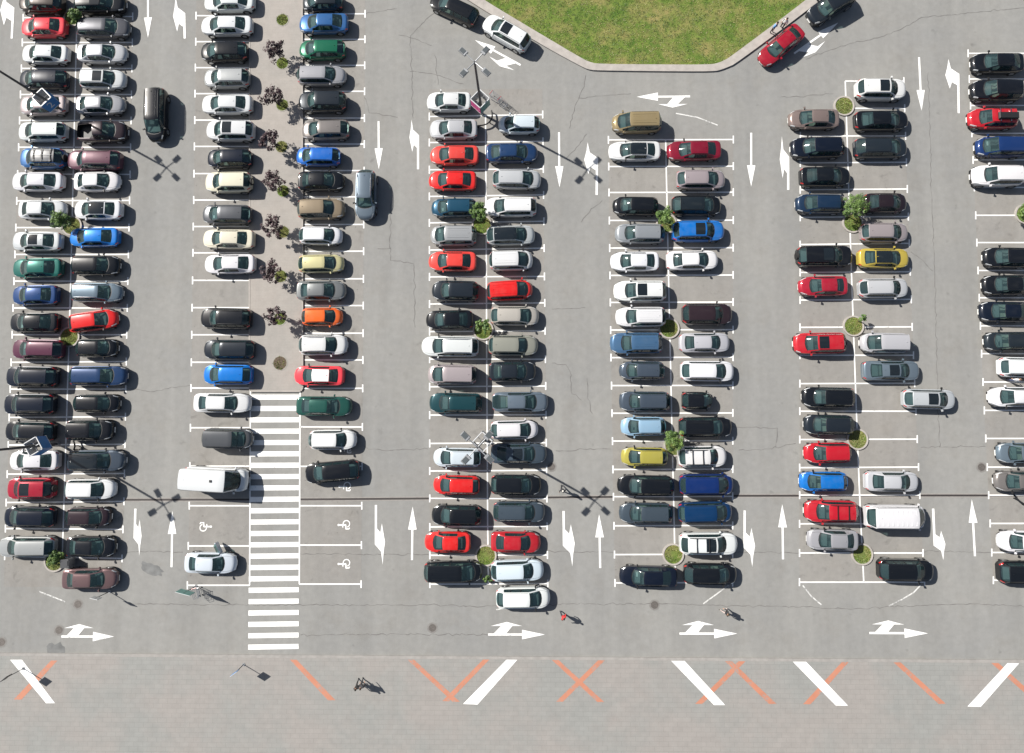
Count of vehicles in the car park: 191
